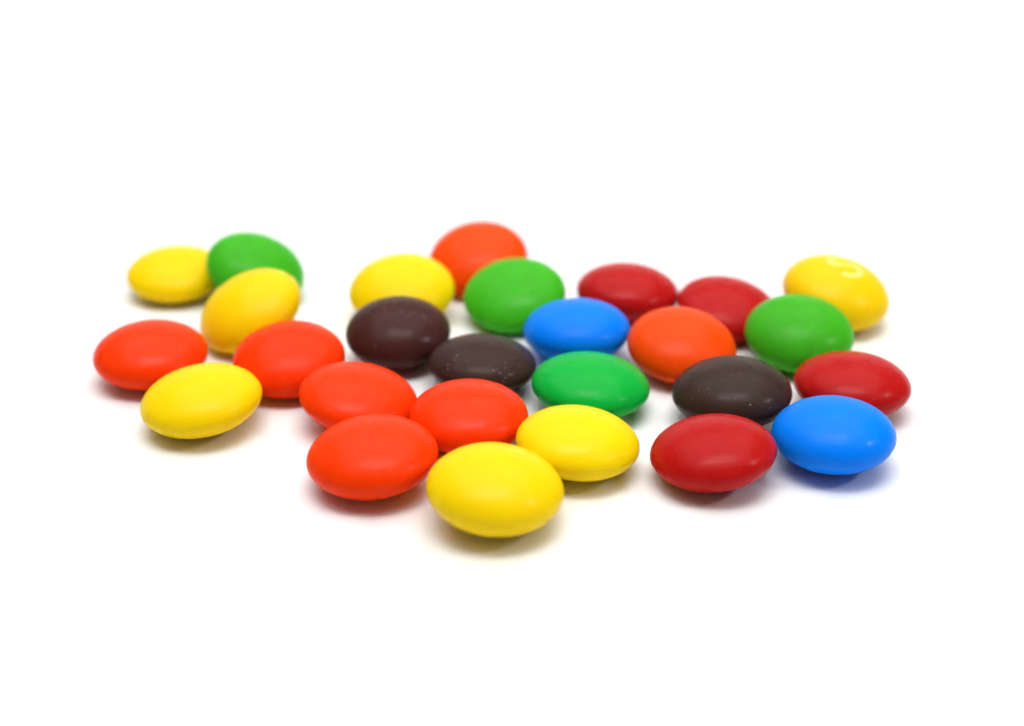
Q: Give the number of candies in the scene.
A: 27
